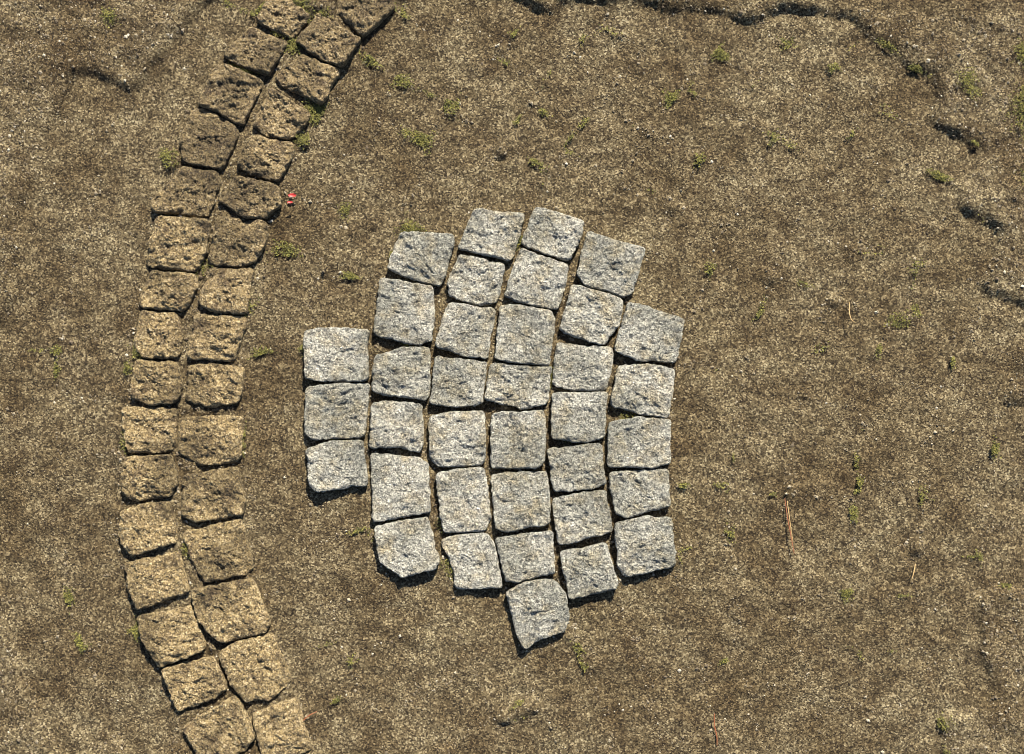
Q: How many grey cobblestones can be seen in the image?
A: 36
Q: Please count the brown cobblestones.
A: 32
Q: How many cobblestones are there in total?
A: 68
